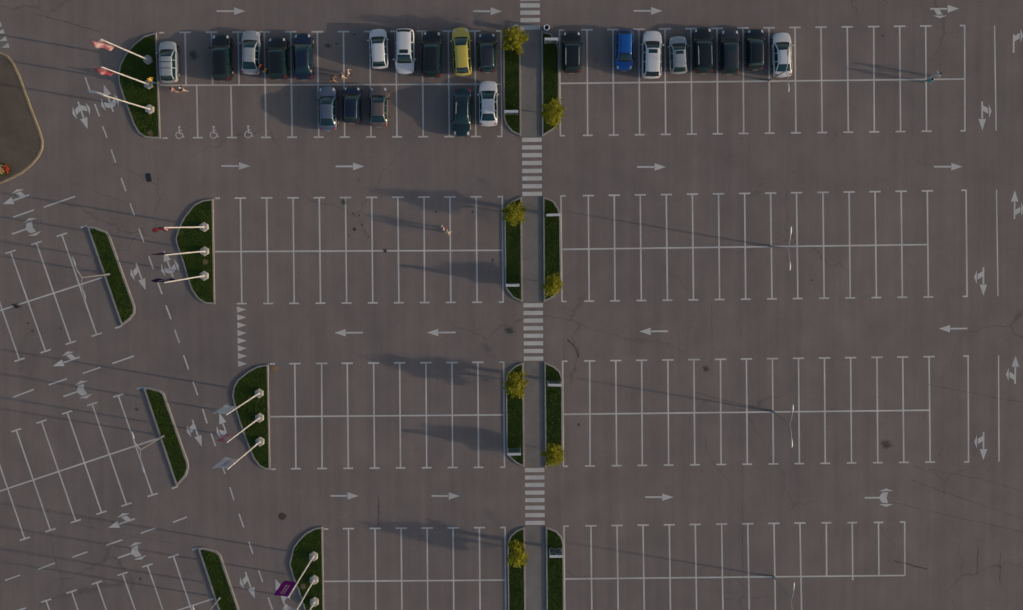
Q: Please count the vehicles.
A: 23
